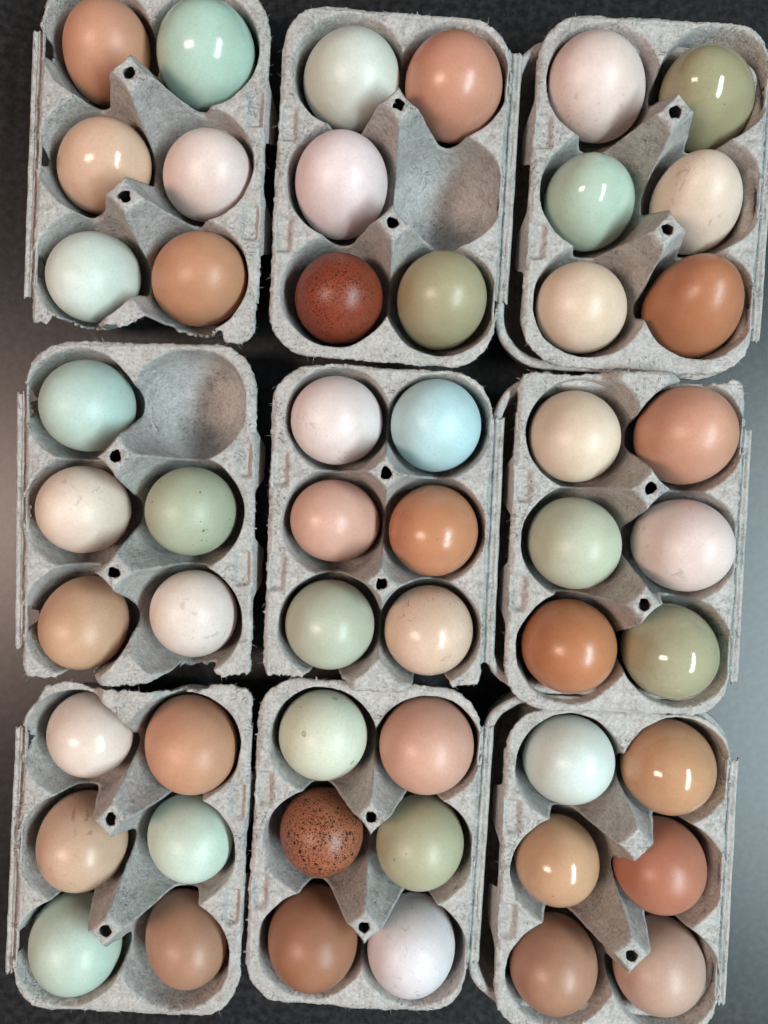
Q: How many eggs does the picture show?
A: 52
